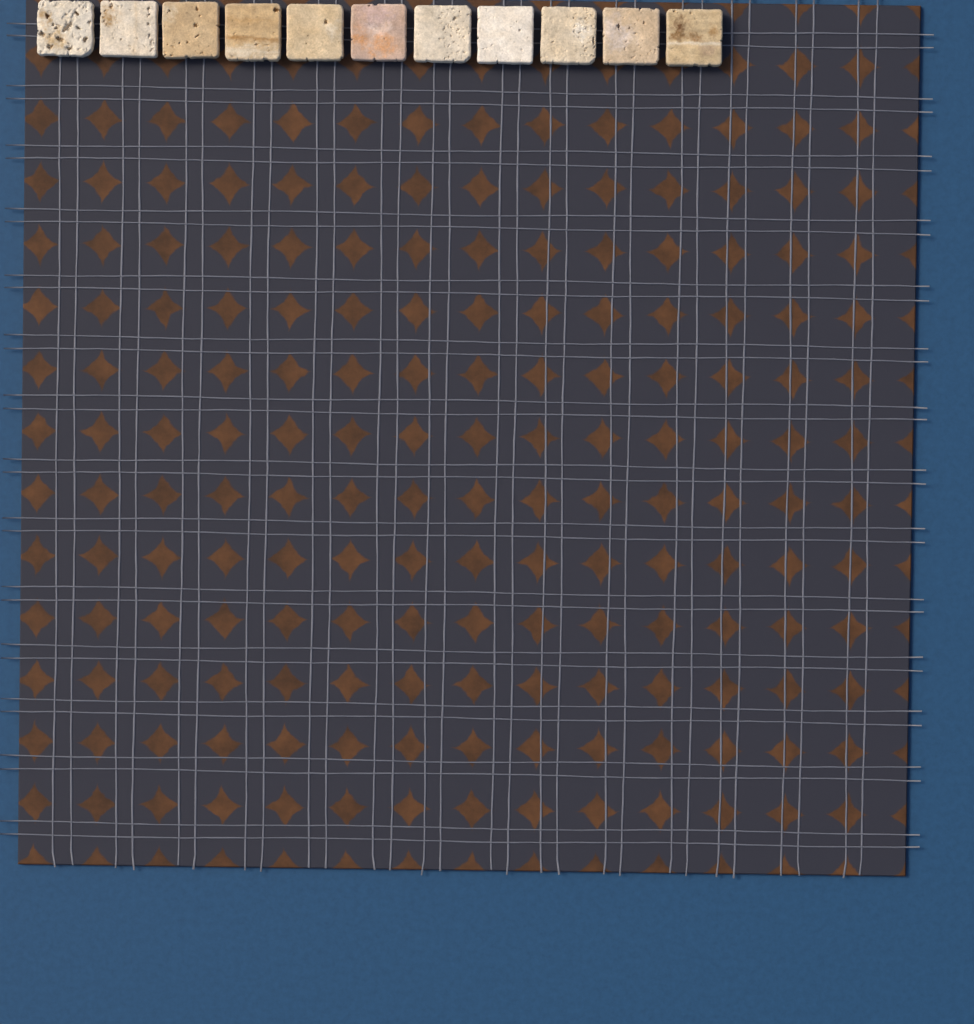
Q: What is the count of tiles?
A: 11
